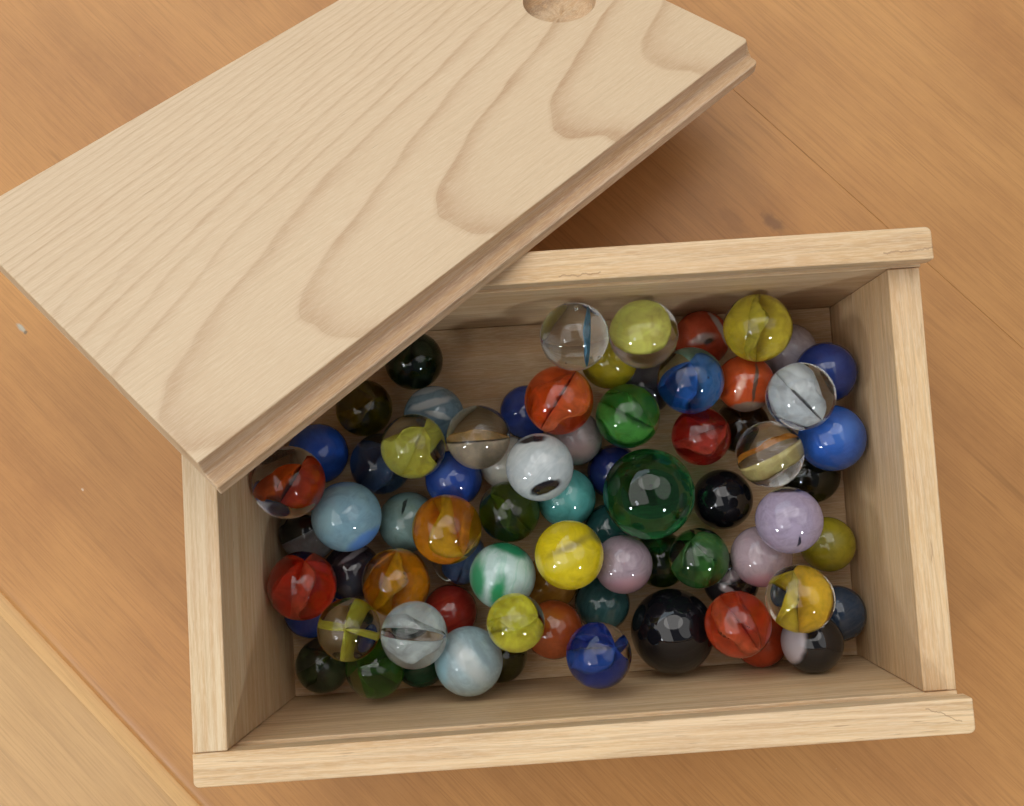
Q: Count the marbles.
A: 74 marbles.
